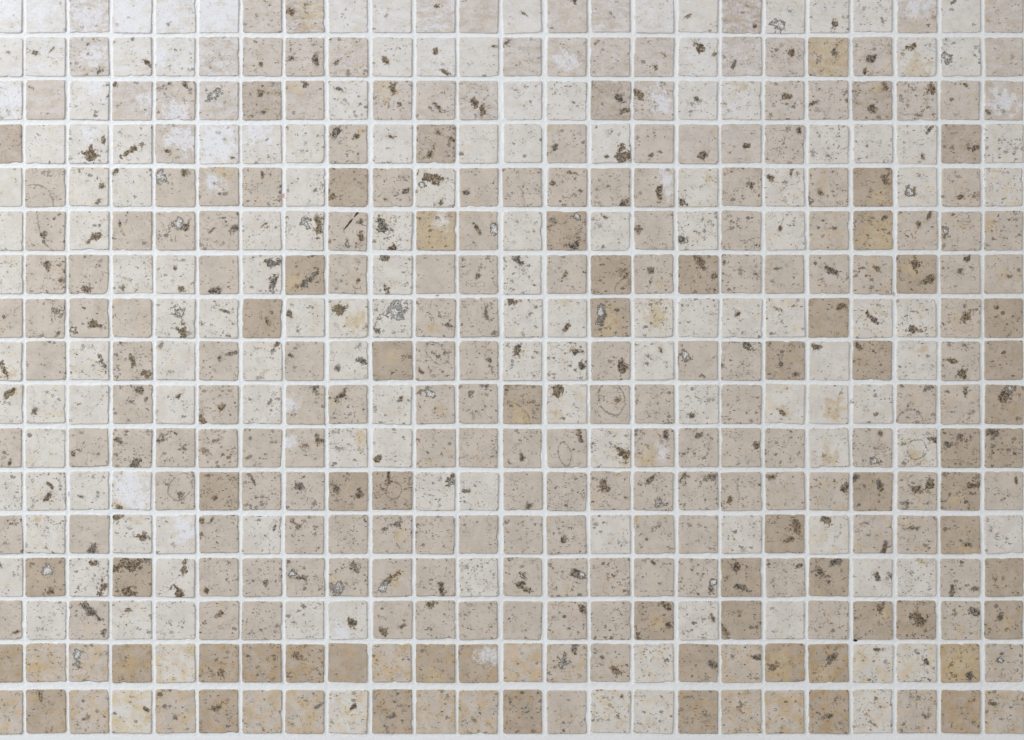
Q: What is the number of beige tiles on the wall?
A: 197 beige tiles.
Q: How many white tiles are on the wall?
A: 145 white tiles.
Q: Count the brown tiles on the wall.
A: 66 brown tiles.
